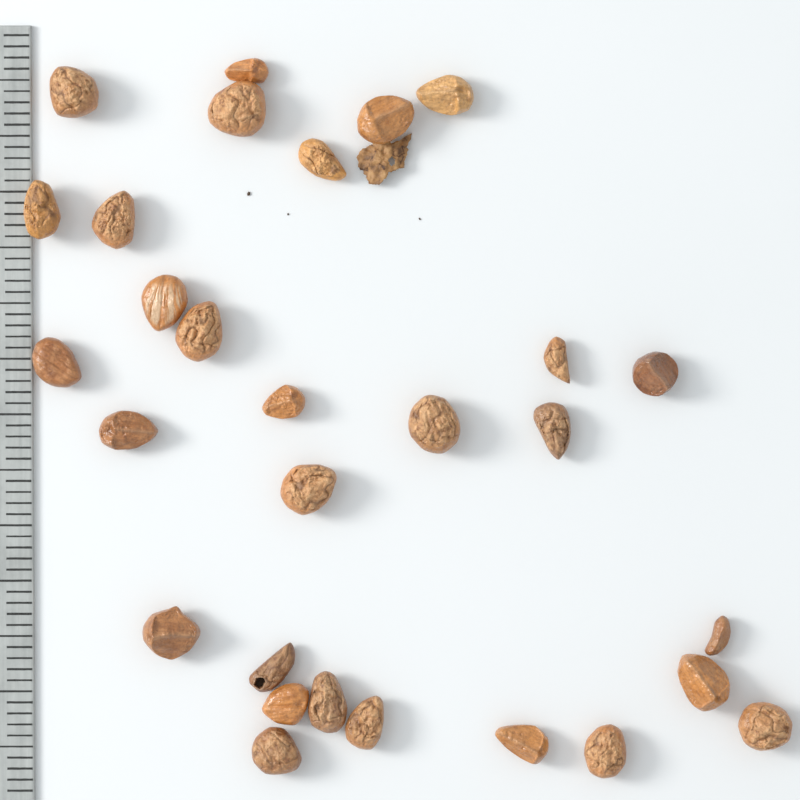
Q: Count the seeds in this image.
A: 29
